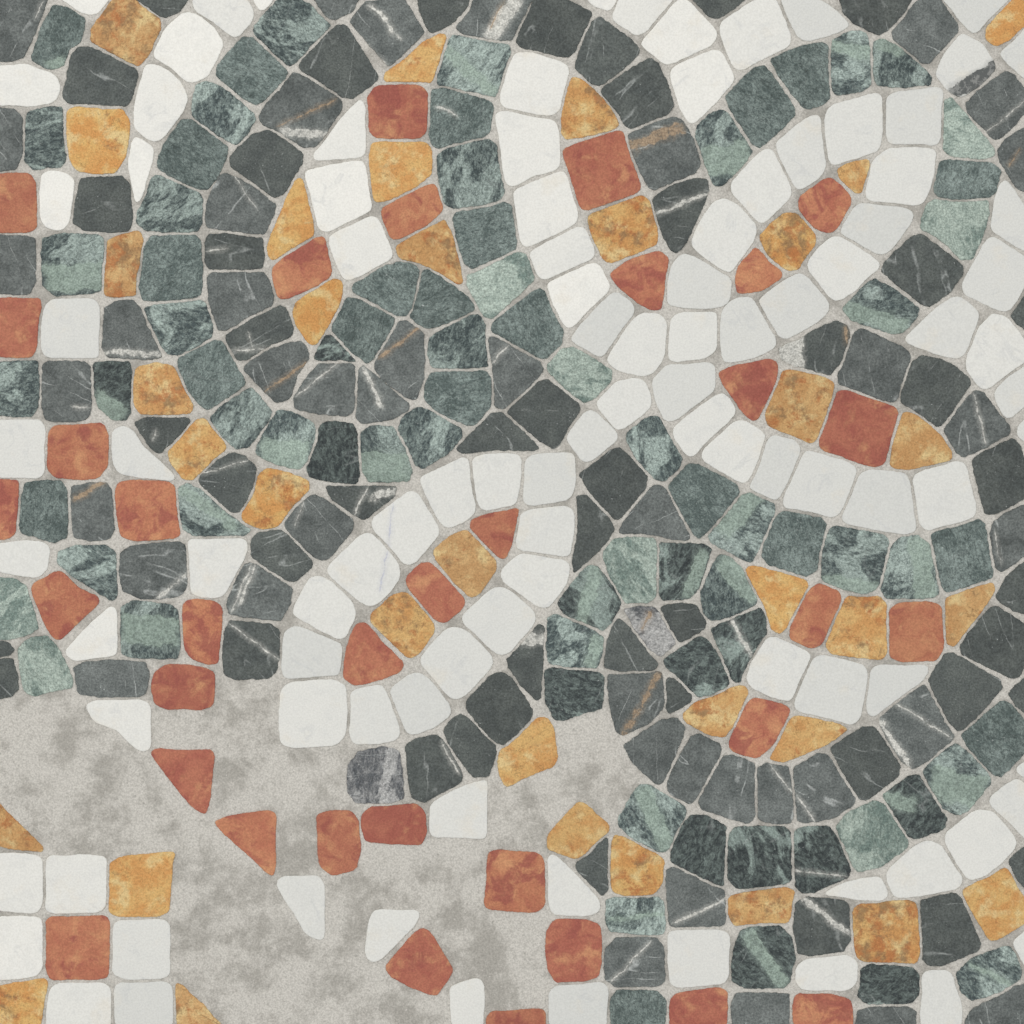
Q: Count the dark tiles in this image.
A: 163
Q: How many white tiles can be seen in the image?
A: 99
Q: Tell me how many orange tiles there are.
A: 35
